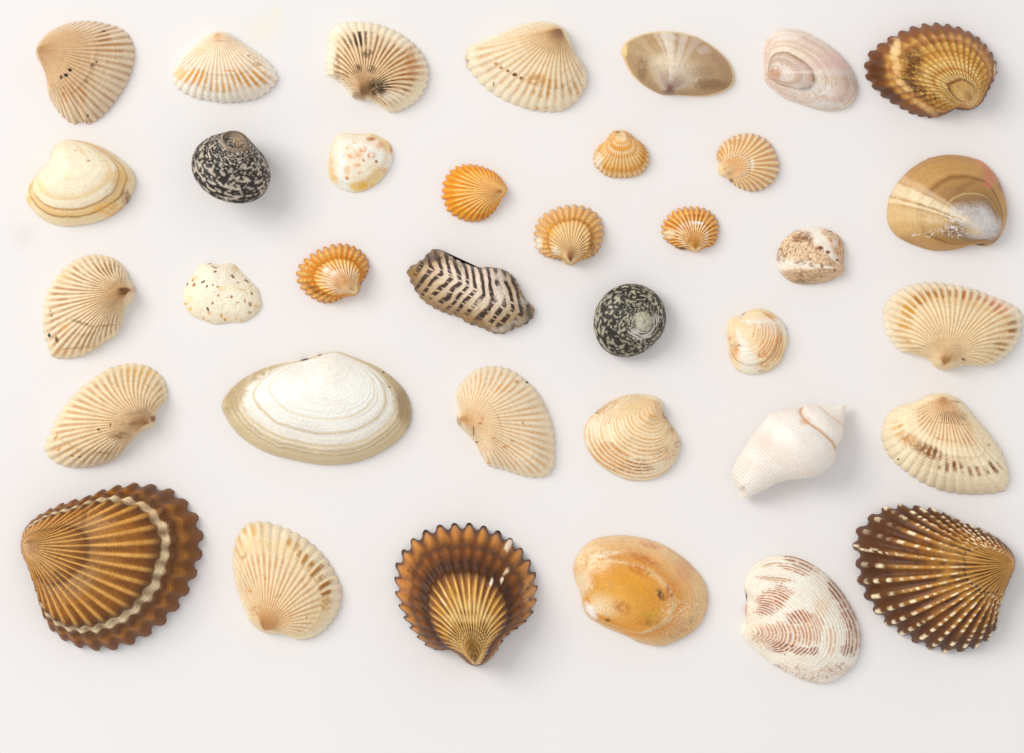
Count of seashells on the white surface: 36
